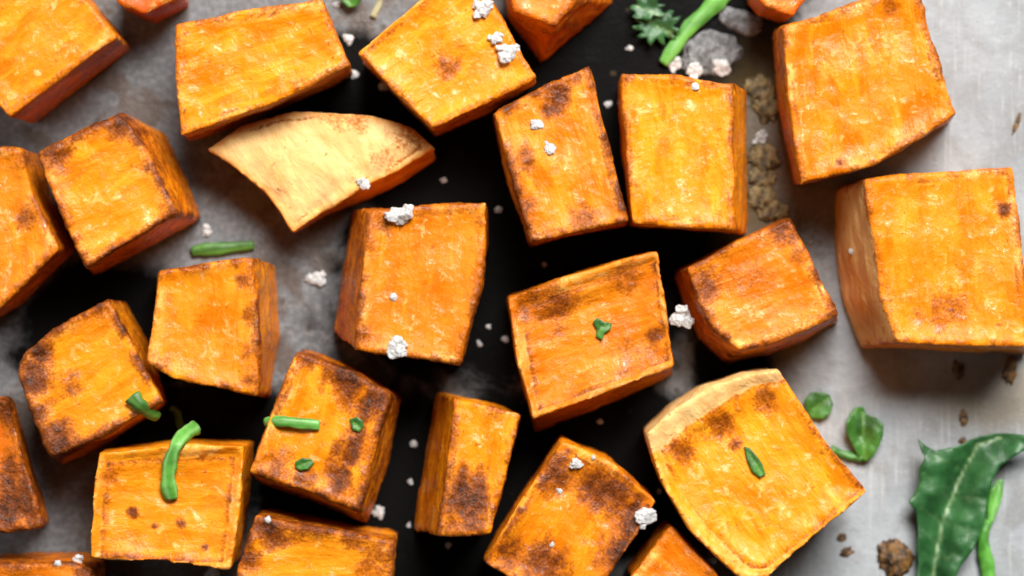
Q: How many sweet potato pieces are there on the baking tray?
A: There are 27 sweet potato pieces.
